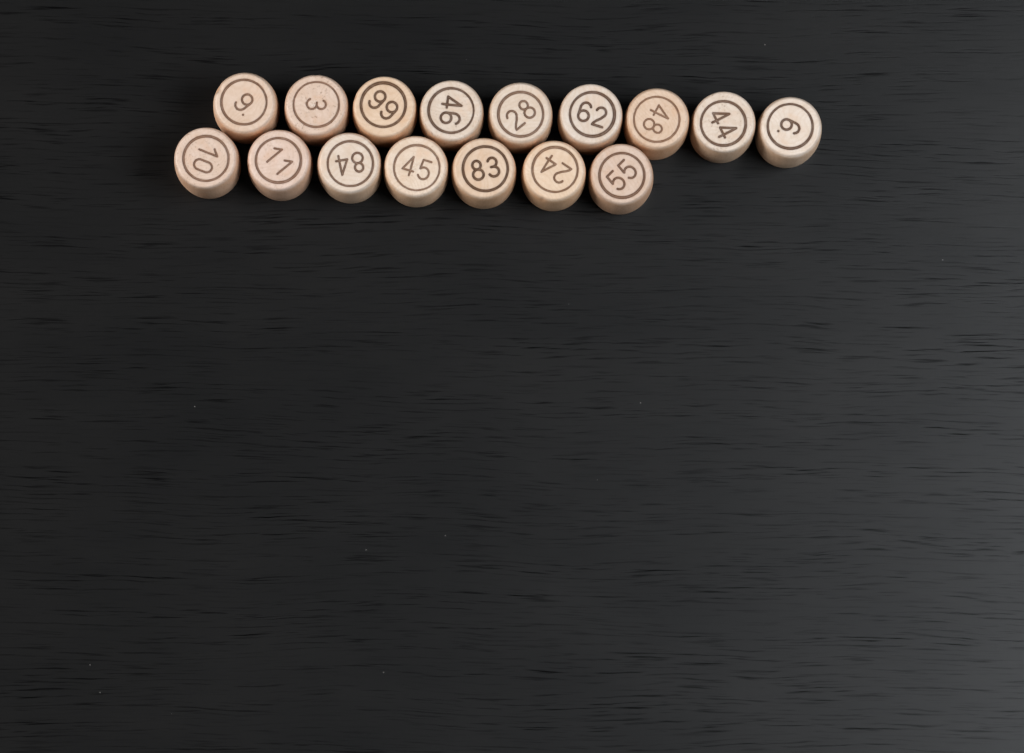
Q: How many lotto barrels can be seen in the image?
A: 16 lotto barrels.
